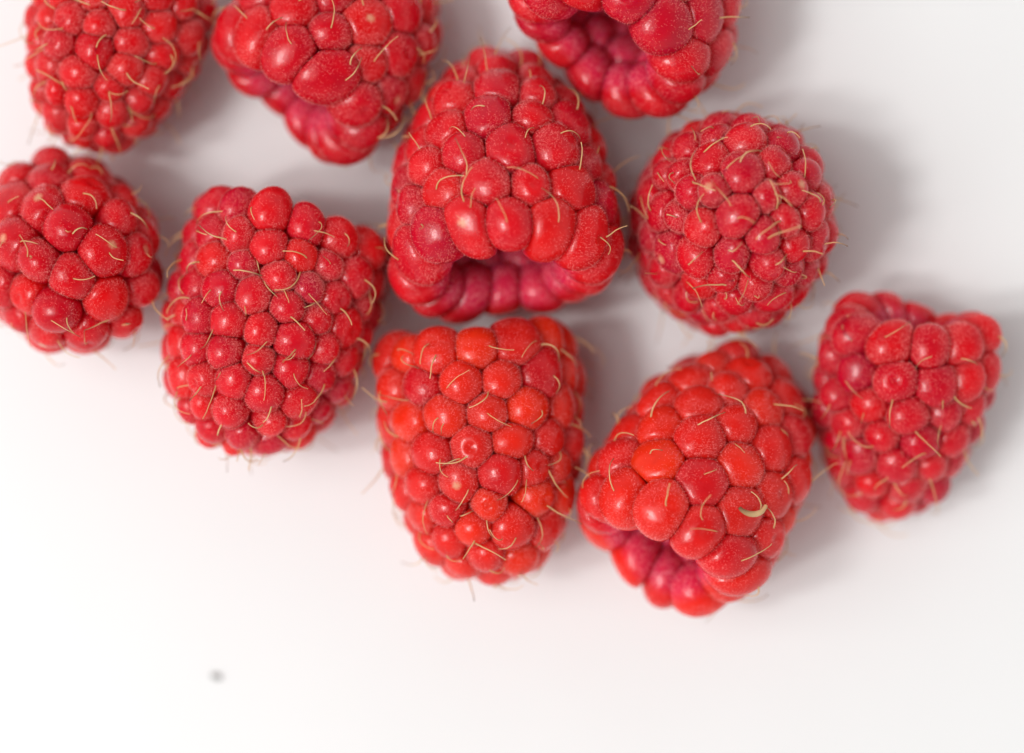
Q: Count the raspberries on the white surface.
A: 10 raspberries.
